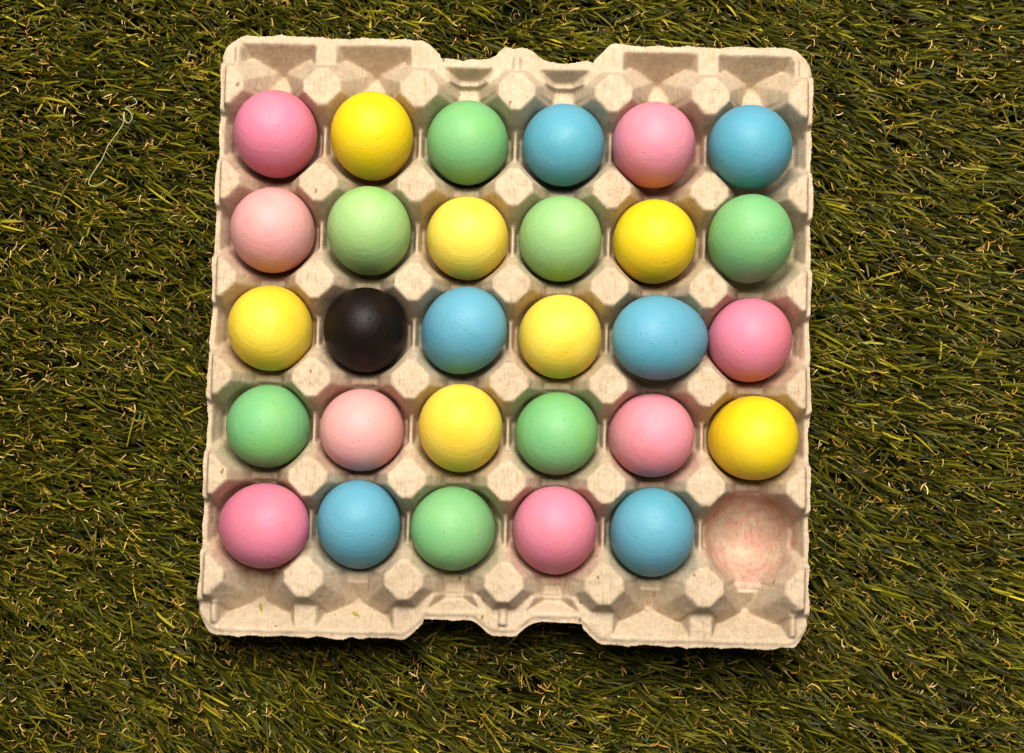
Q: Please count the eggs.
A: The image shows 29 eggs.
